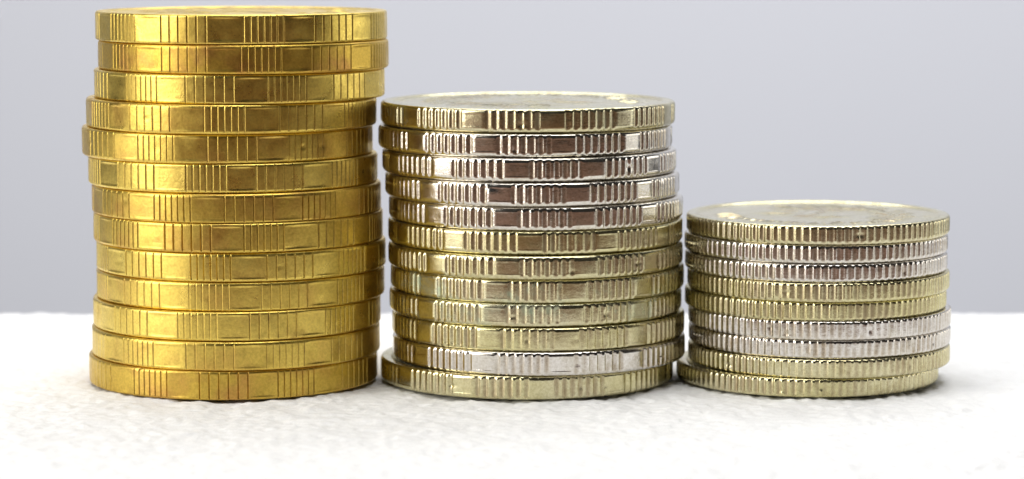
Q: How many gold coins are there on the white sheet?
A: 13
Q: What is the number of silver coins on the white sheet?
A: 21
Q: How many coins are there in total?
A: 34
